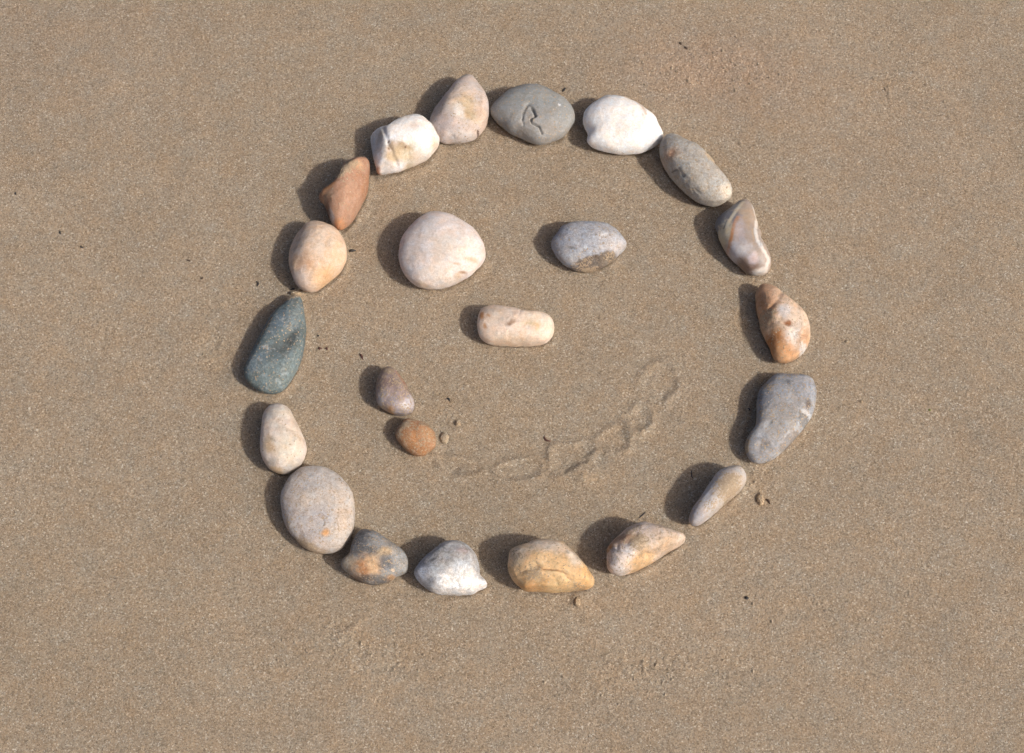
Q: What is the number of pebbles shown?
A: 23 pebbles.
